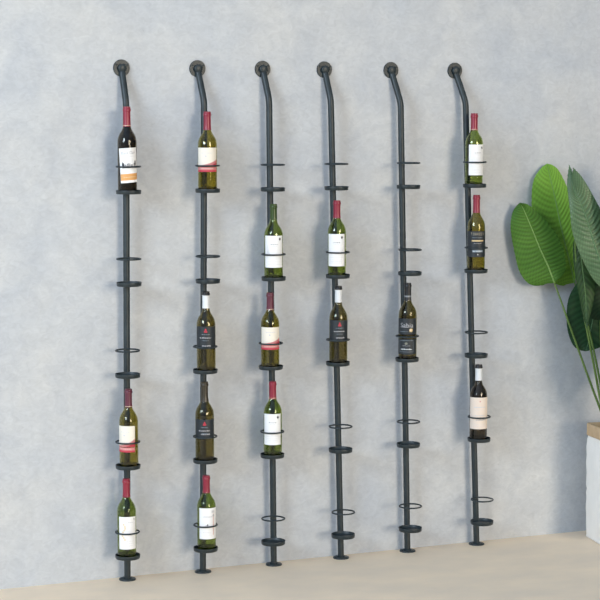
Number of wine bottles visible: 16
